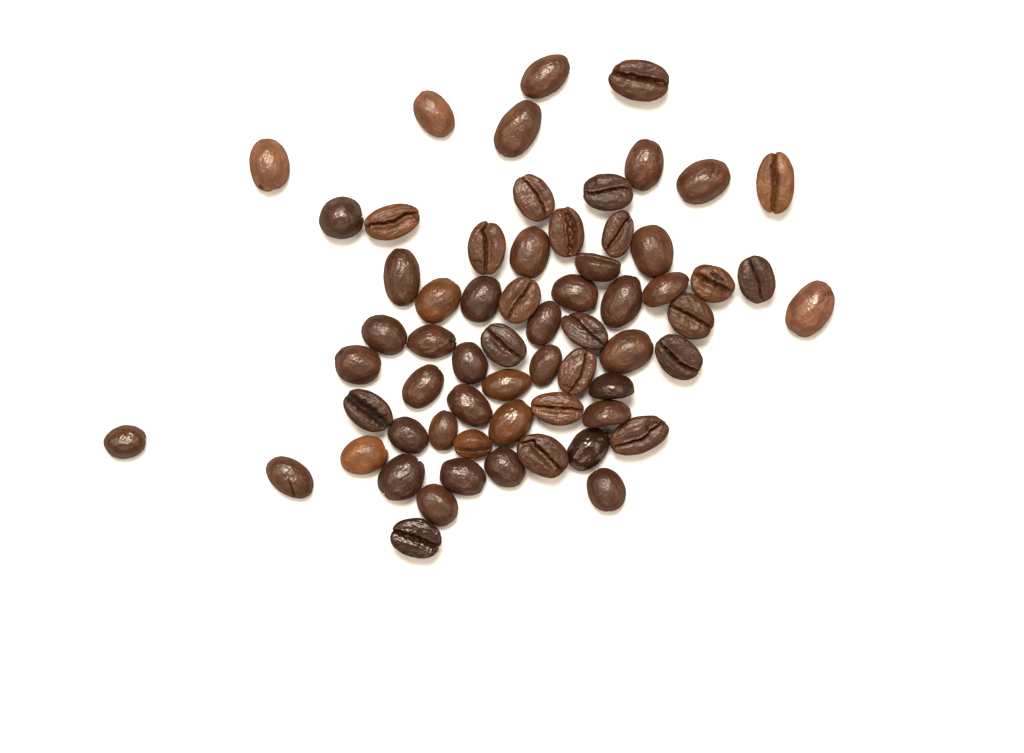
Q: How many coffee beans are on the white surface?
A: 63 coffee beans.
